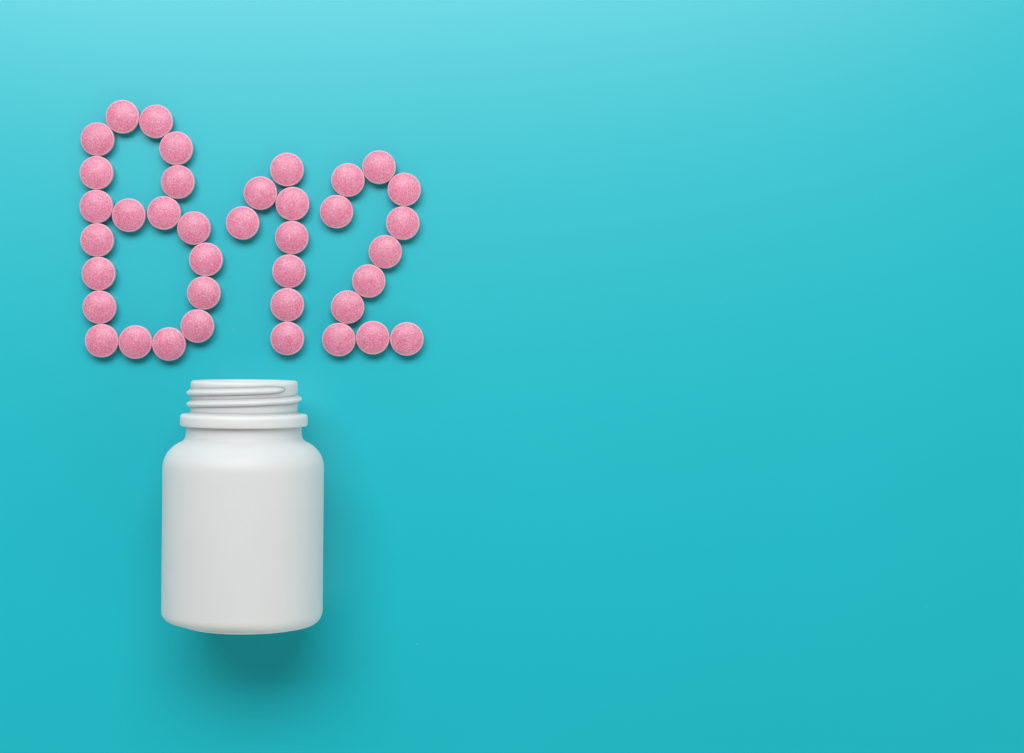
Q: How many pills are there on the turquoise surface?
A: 38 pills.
